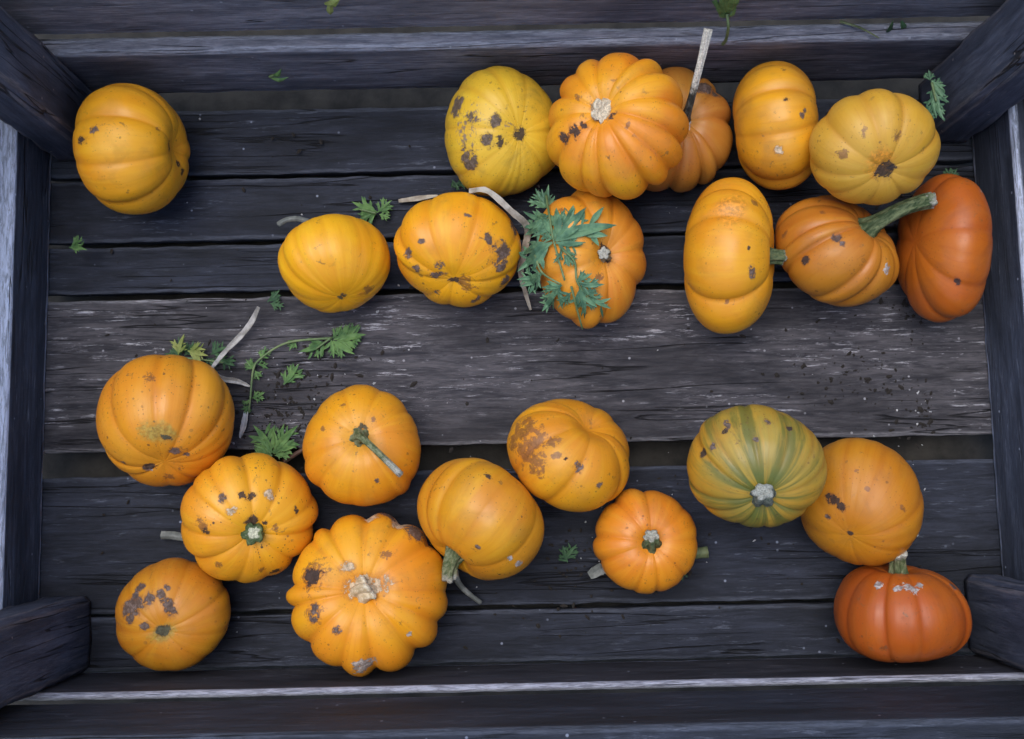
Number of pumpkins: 23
